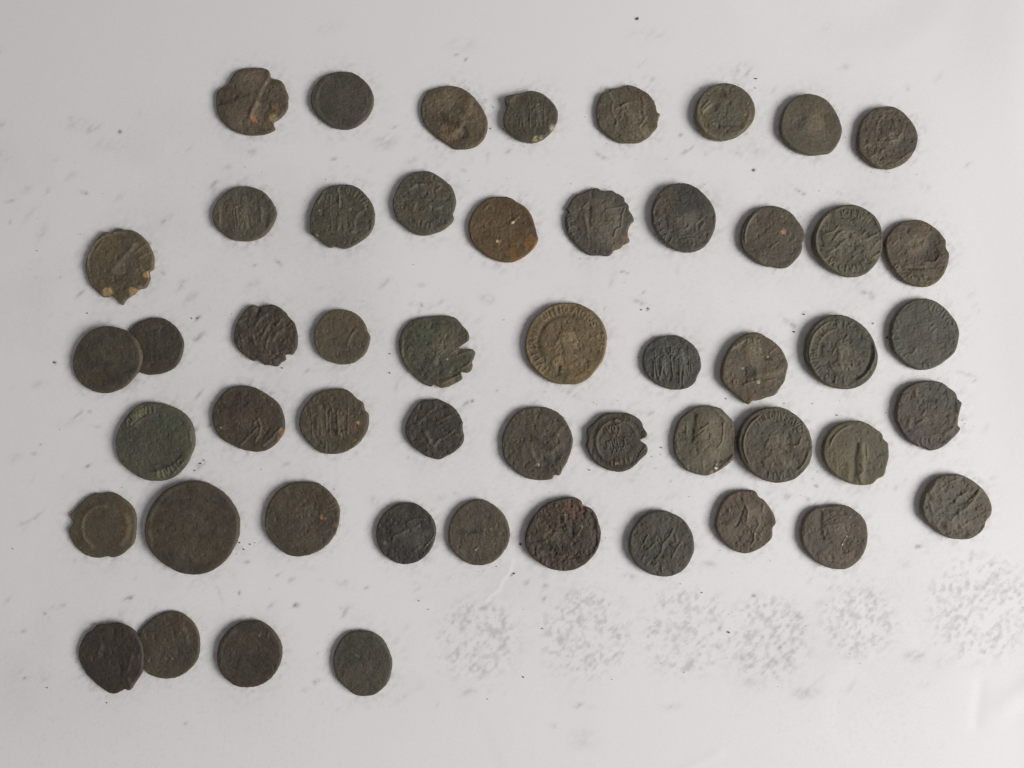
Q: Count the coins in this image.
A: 52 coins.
